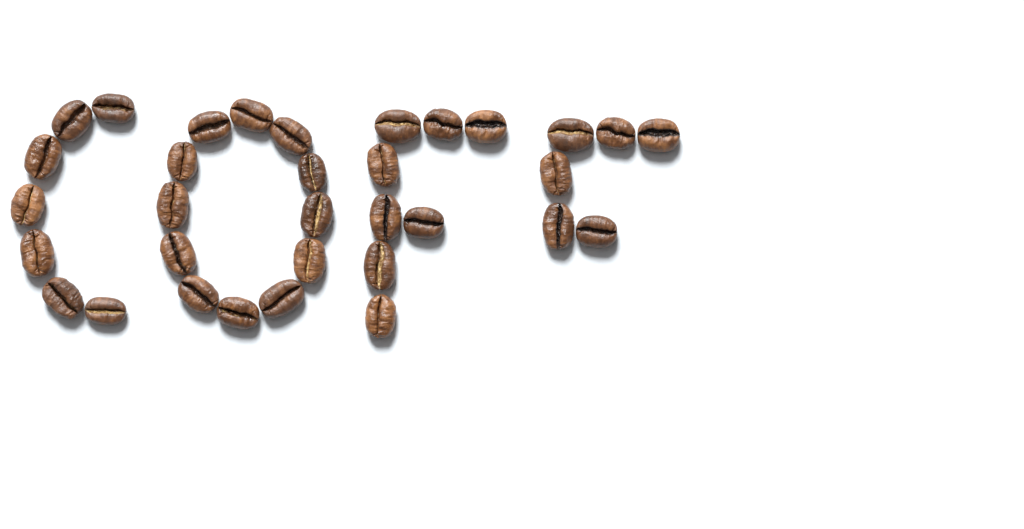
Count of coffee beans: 33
